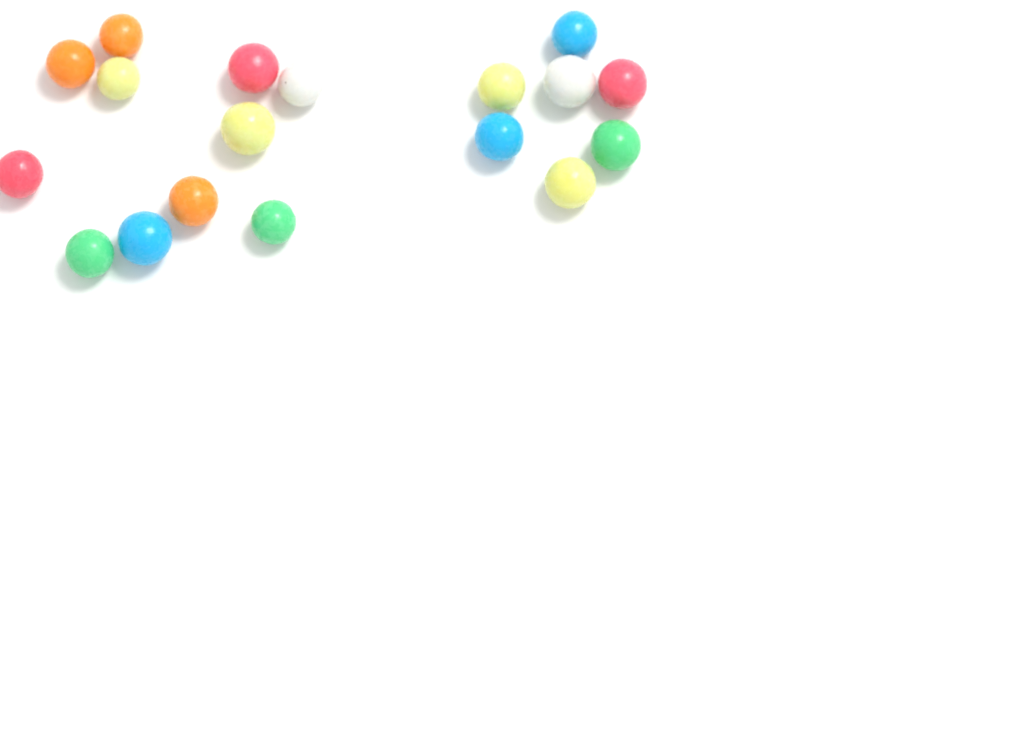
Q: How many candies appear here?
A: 18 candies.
